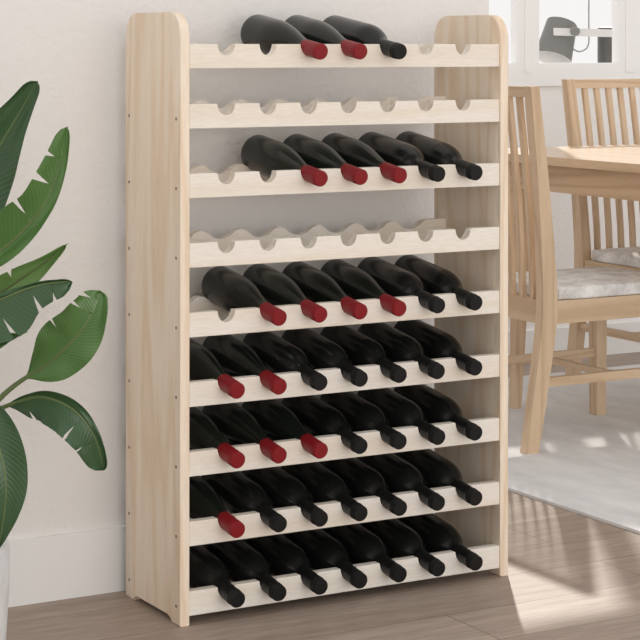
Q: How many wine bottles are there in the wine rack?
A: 42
